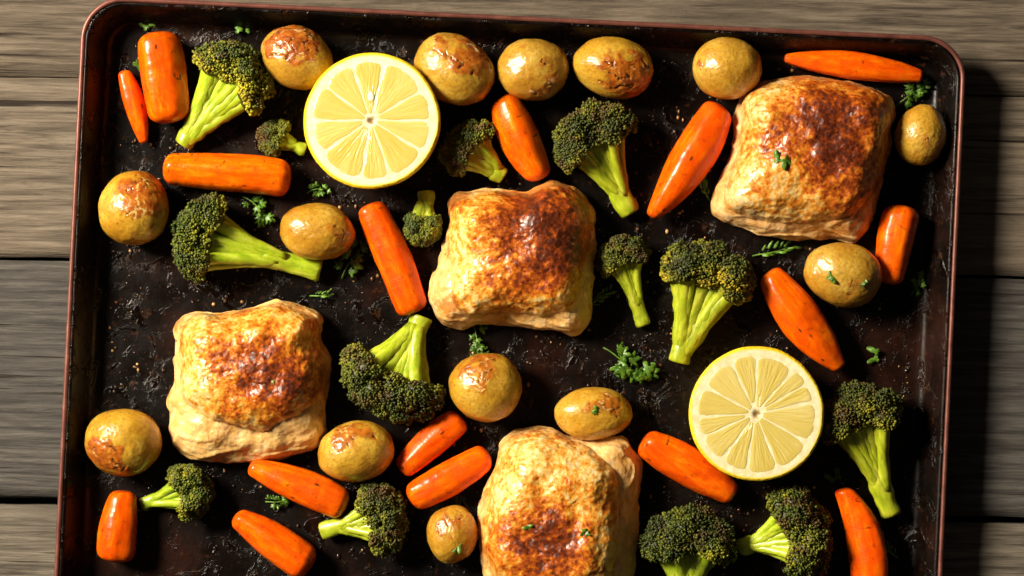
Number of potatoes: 14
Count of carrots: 16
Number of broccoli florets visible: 14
